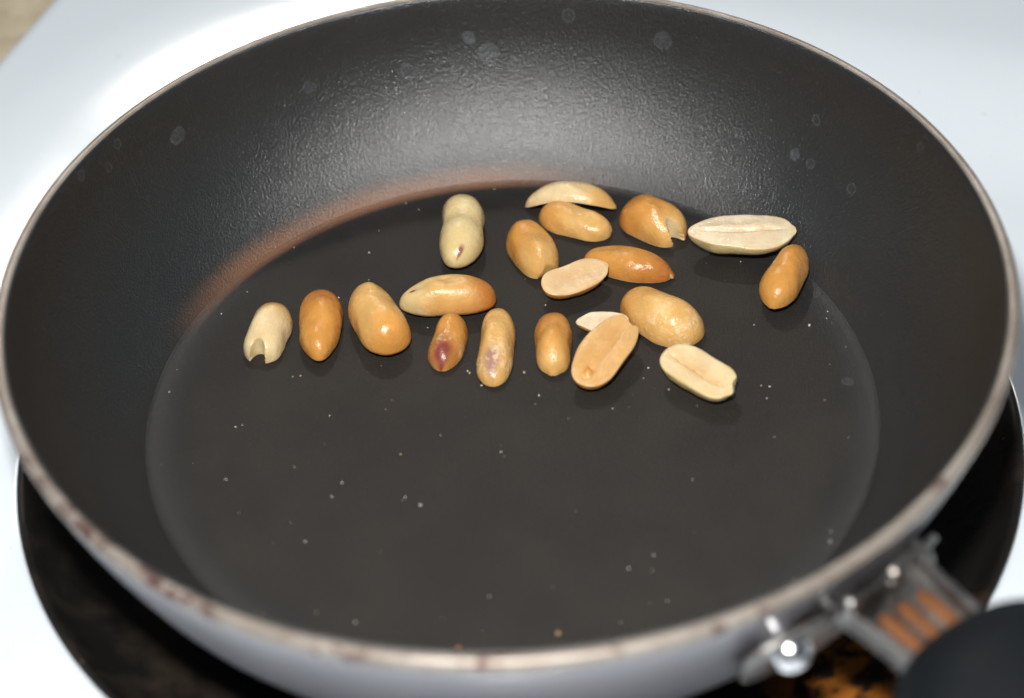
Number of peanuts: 20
